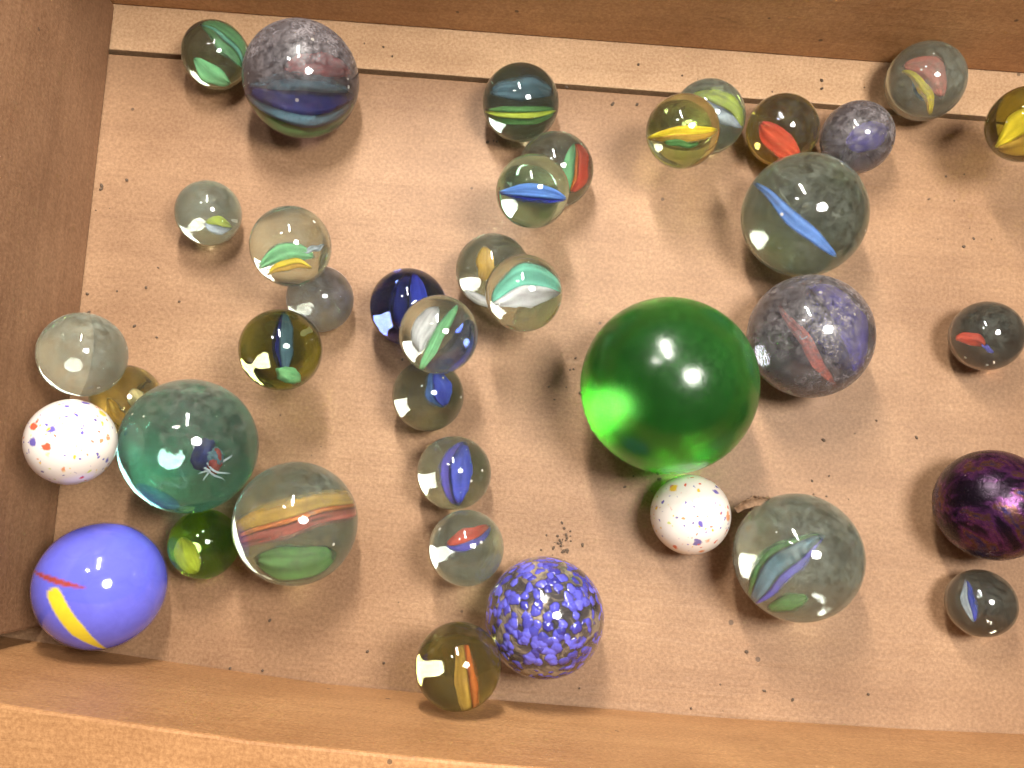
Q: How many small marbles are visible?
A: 29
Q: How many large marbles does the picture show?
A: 10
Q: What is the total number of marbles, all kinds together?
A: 39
